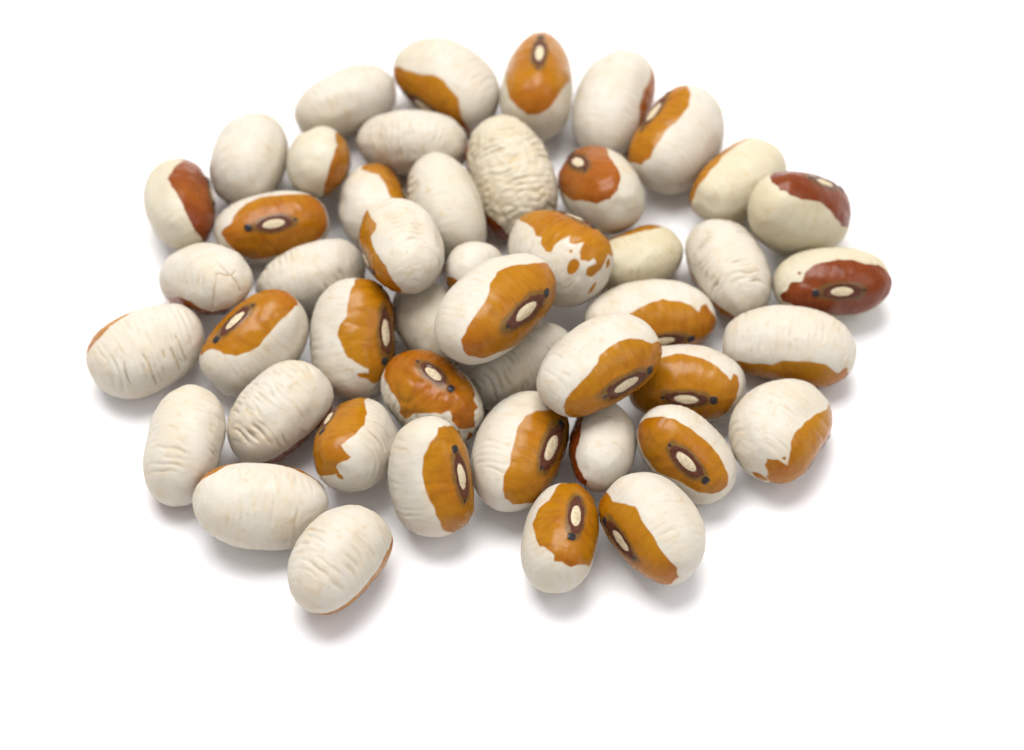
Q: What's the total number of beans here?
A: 47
